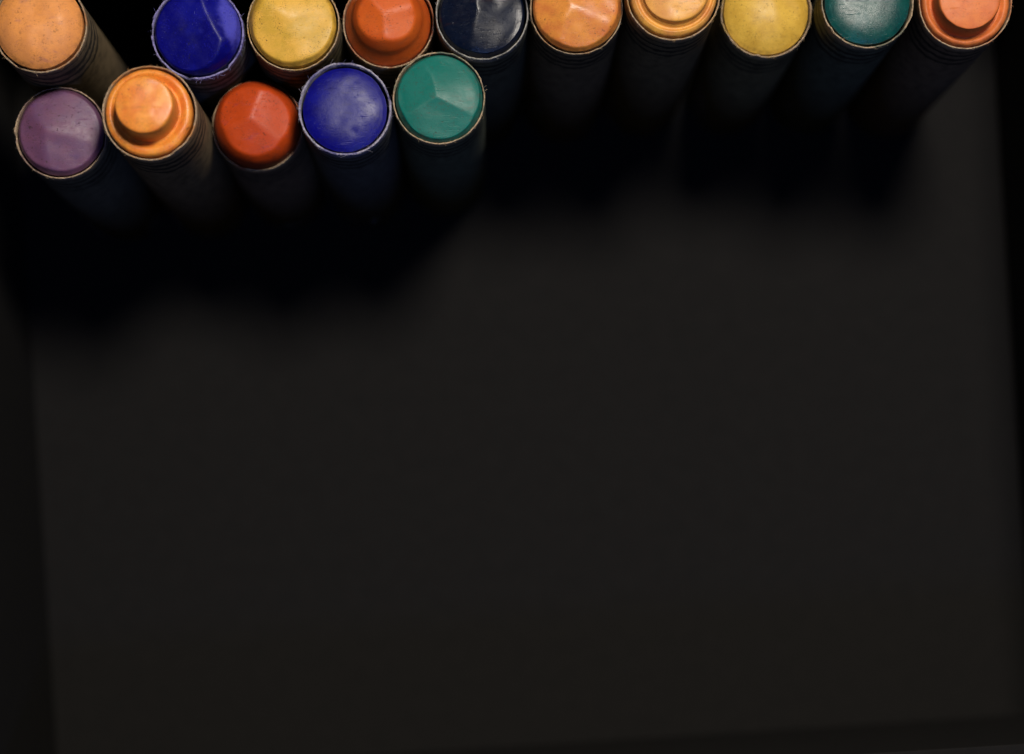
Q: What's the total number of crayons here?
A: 15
